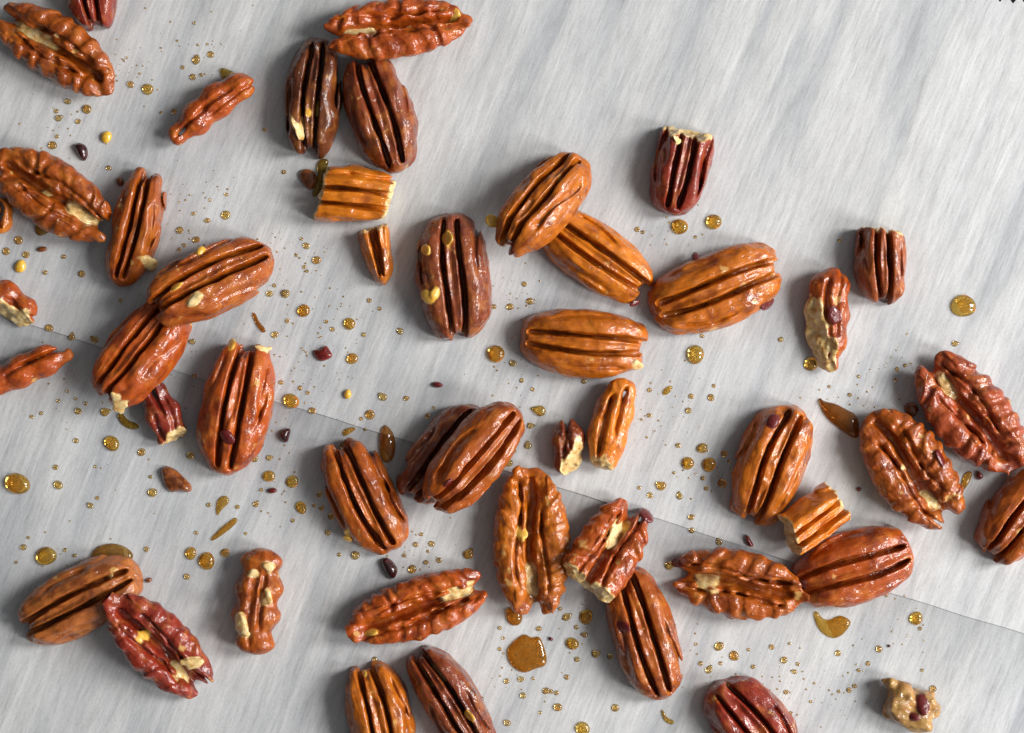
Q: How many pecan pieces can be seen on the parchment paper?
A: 48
